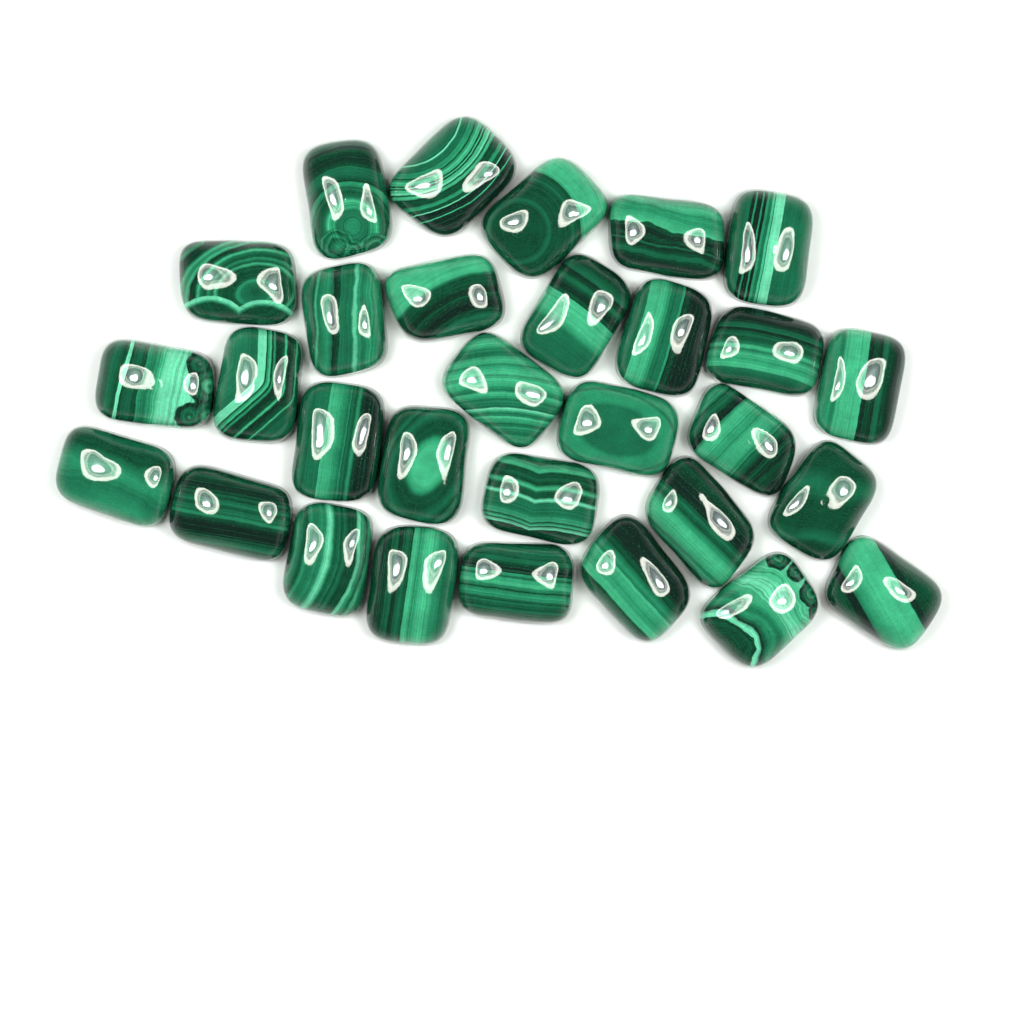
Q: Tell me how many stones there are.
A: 30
